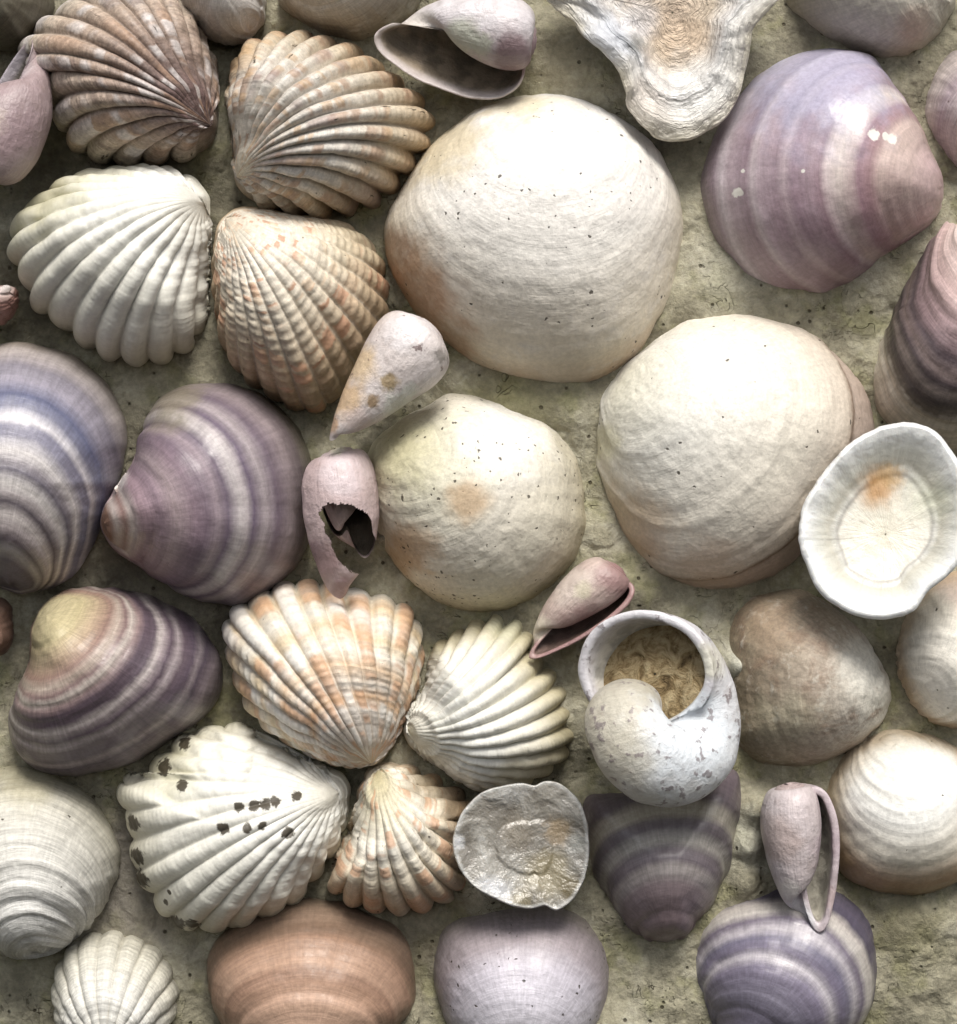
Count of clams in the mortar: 23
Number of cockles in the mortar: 9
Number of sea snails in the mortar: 7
